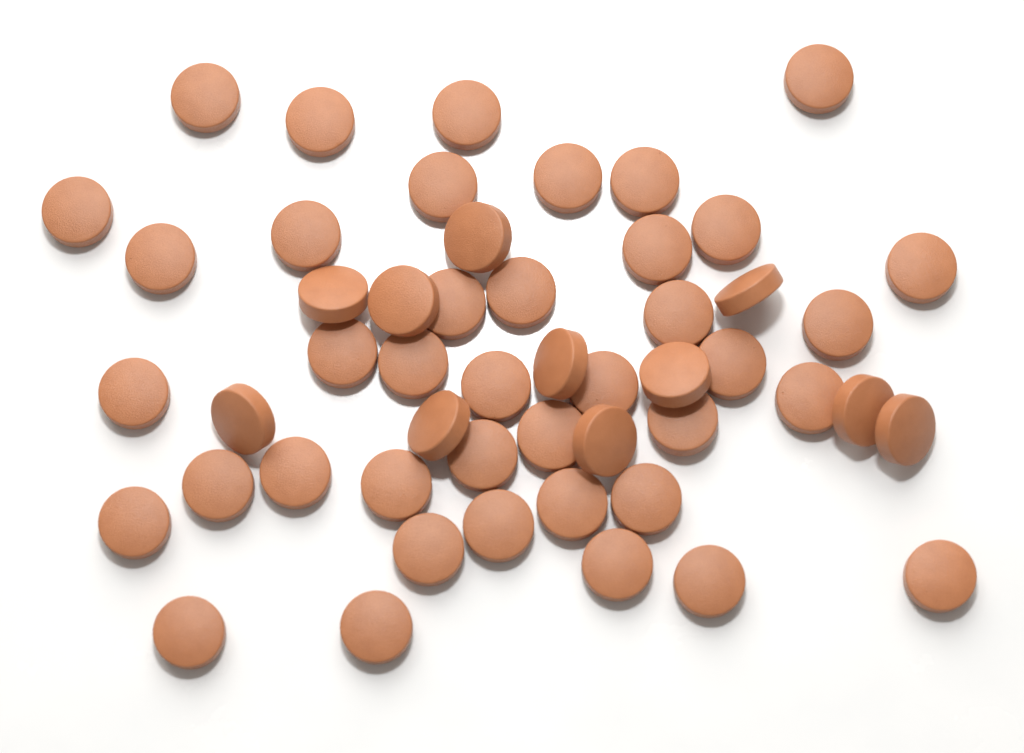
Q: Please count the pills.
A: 51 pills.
